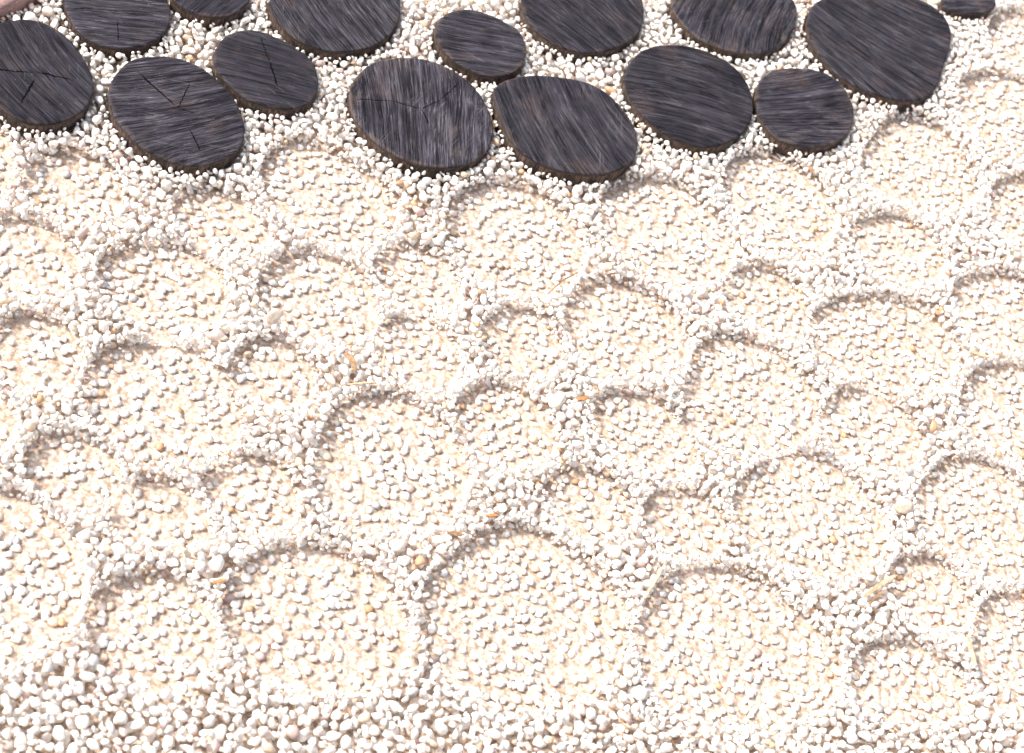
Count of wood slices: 15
